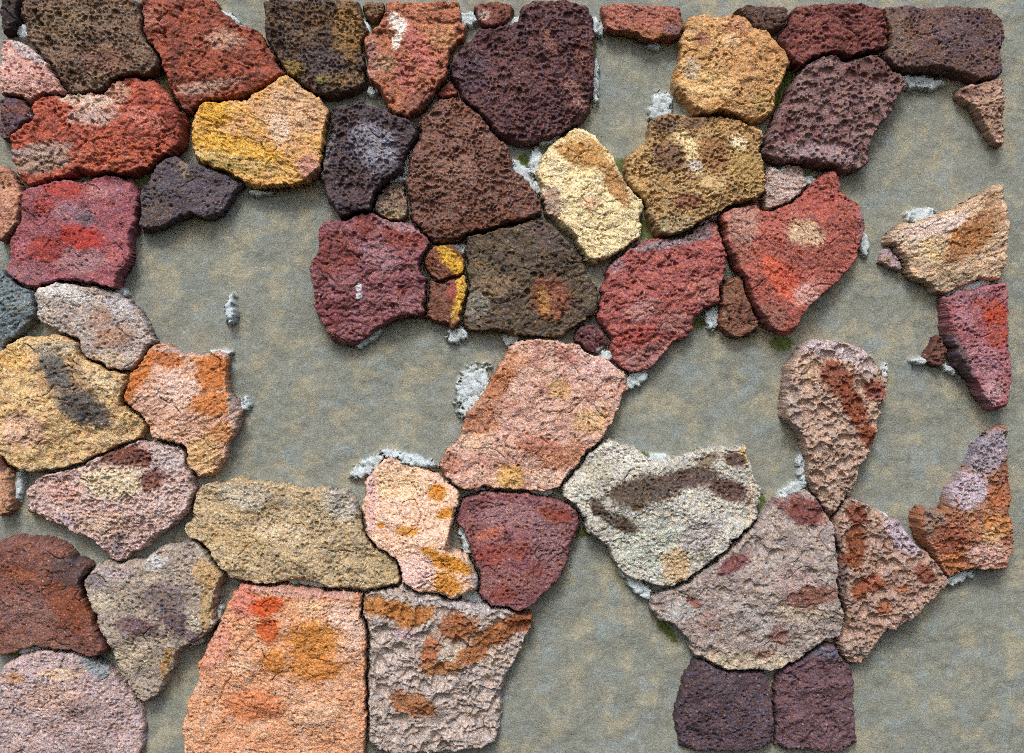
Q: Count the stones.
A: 63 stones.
